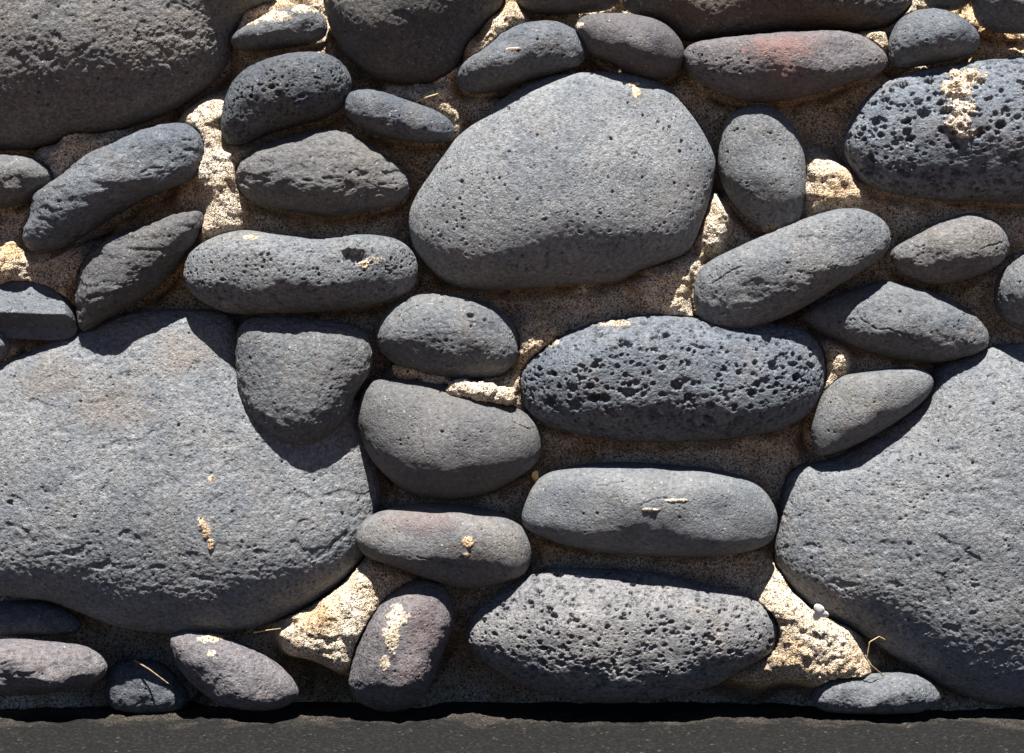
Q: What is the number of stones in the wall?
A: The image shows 43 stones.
